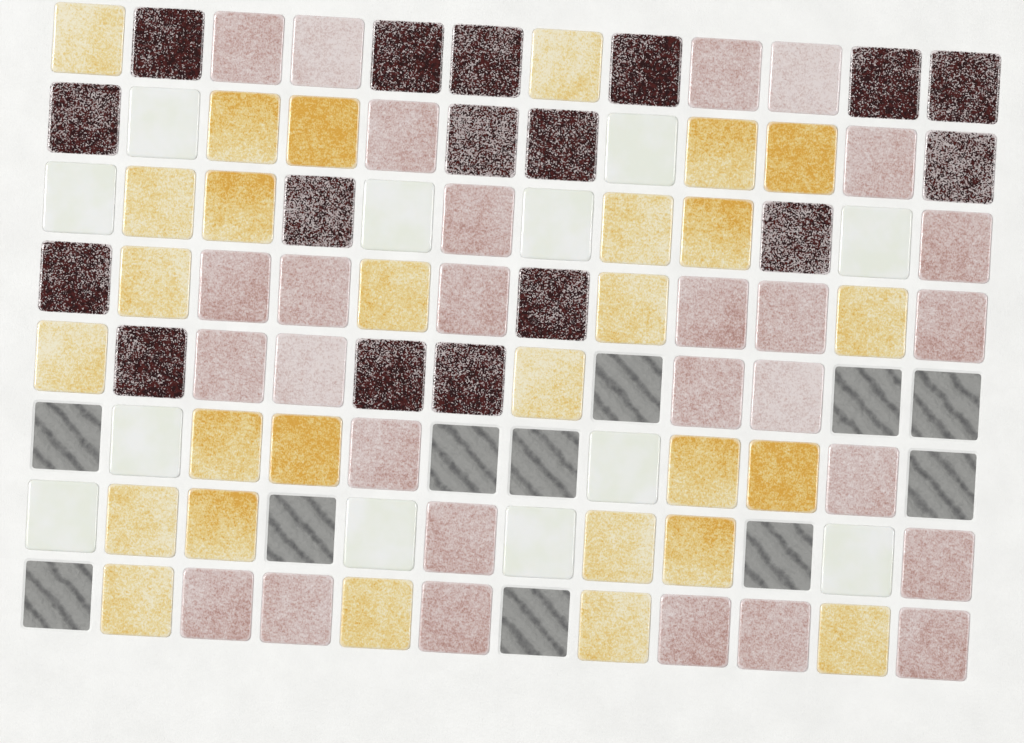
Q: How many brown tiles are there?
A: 17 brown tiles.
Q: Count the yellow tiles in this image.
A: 28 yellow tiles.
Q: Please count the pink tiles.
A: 28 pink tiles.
